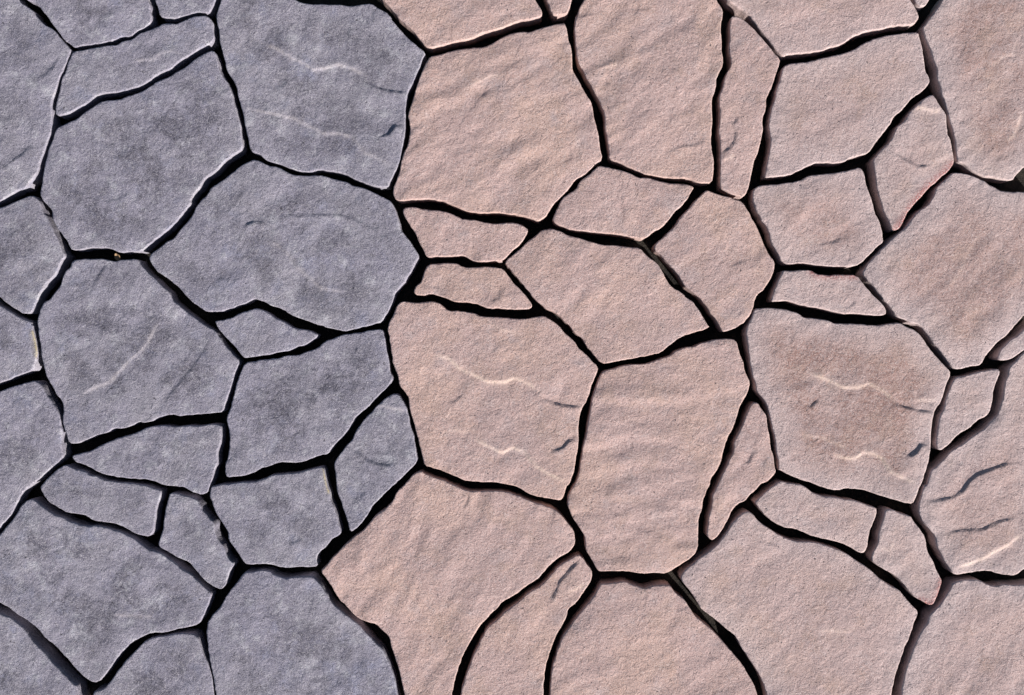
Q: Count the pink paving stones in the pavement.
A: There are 32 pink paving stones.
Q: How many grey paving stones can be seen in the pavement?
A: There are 22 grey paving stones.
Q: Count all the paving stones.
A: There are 54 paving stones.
